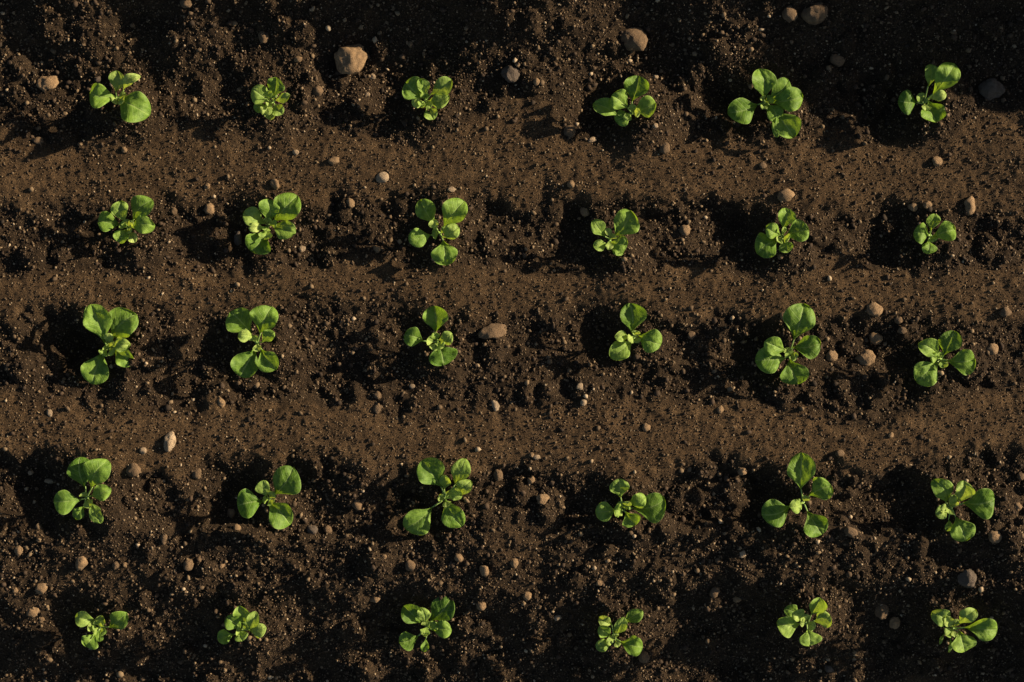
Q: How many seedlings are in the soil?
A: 30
